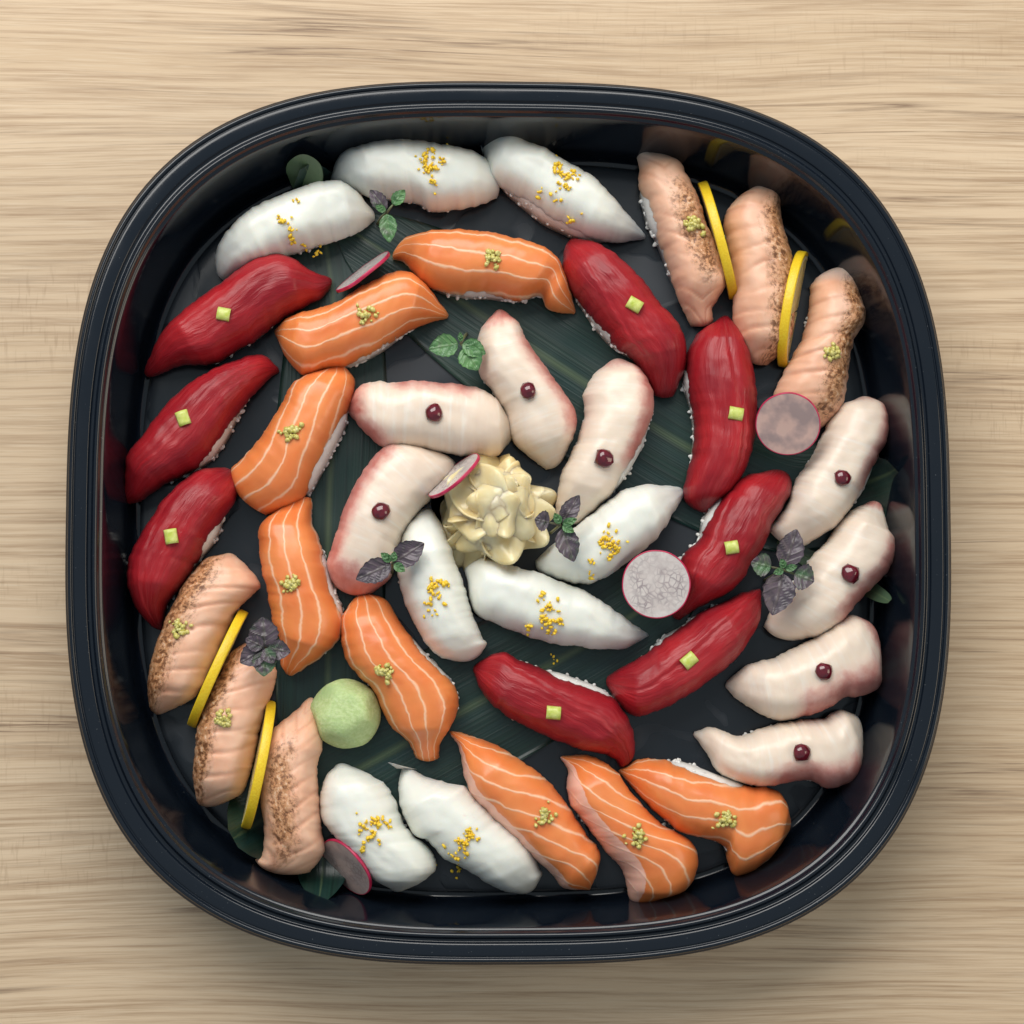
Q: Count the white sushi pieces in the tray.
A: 16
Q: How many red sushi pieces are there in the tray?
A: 8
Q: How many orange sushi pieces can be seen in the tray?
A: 8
